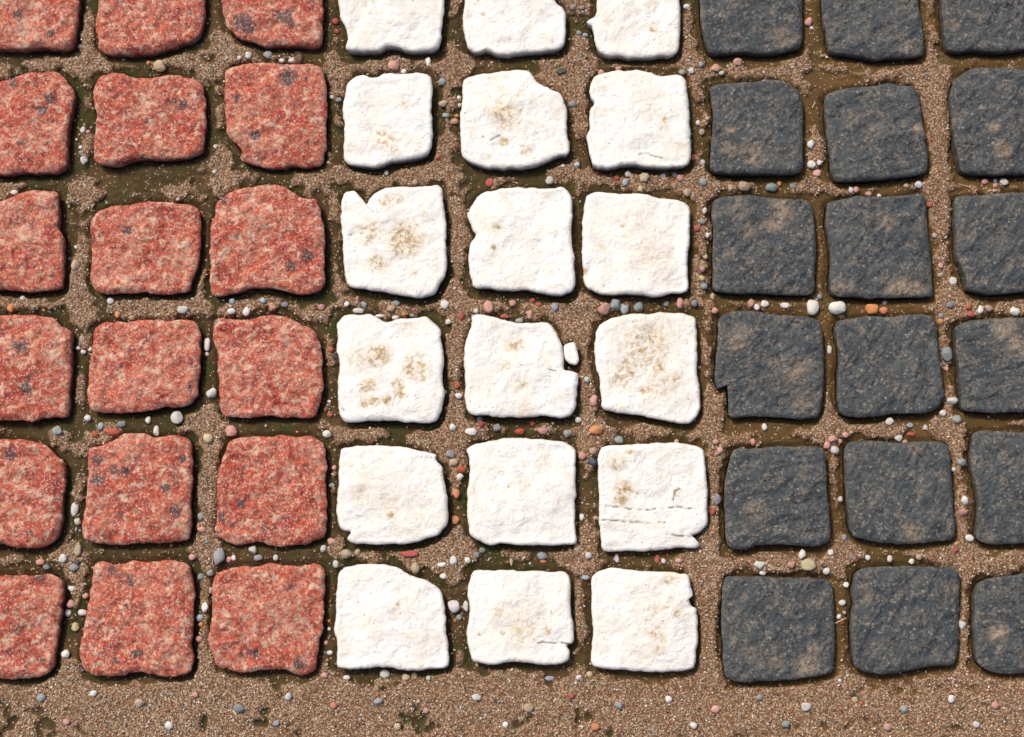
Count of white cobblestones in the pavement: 18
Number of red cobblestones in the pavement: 18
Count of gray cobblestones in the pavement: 18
